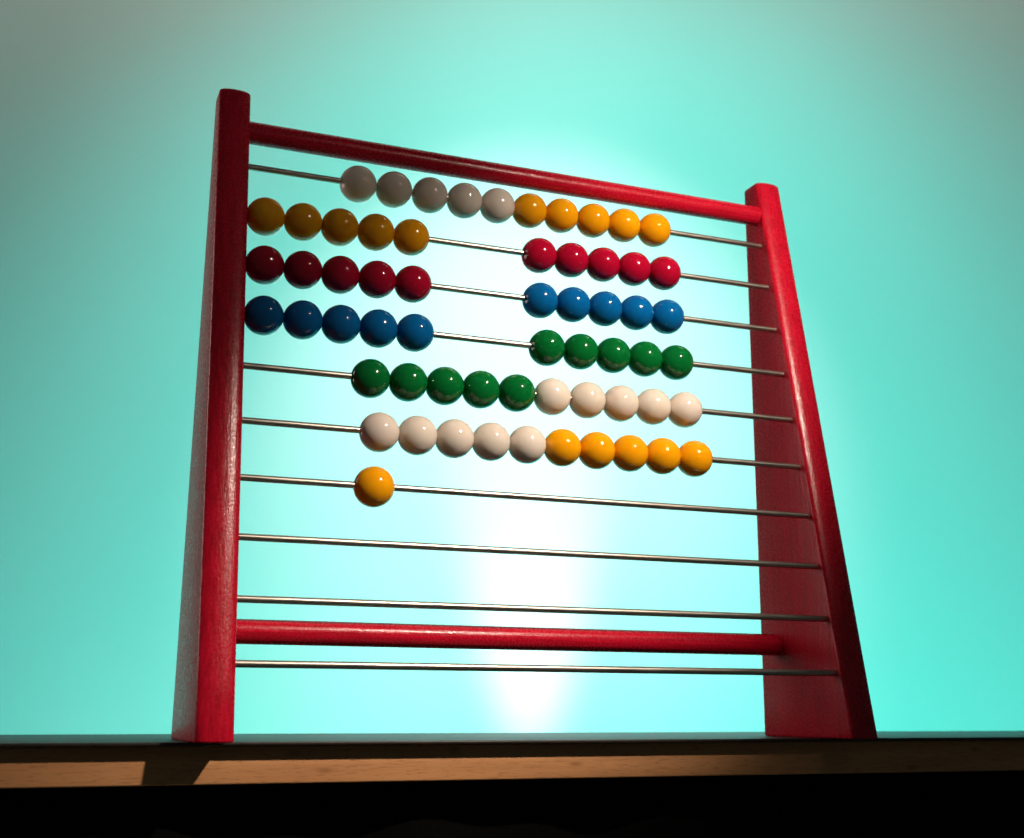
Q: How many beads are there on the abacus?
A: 61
